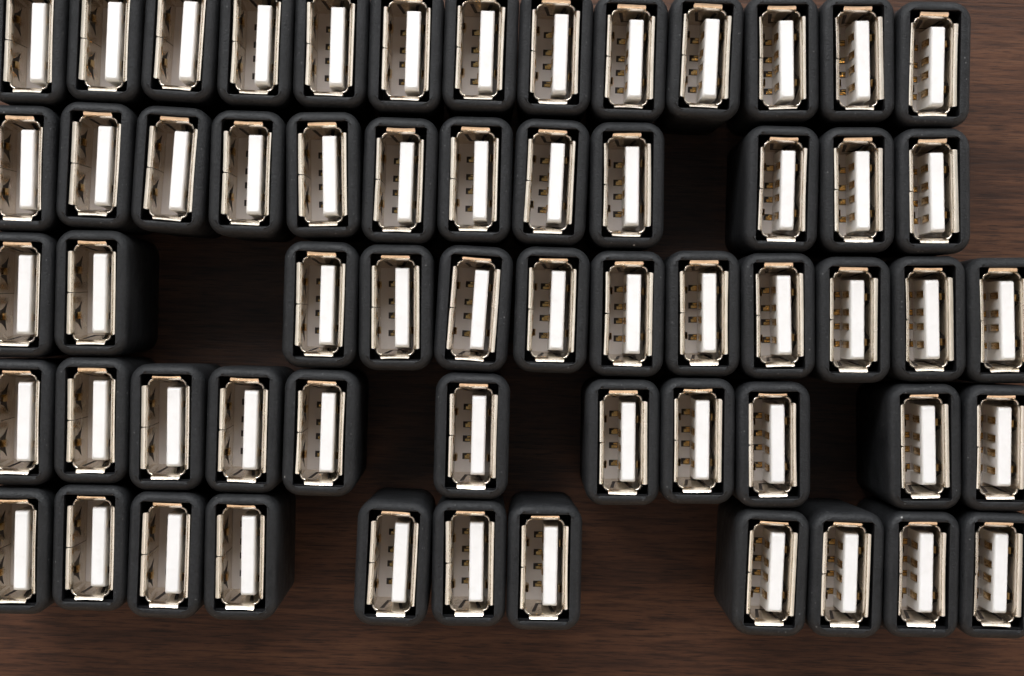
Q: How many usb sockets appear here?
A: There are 59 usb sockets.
